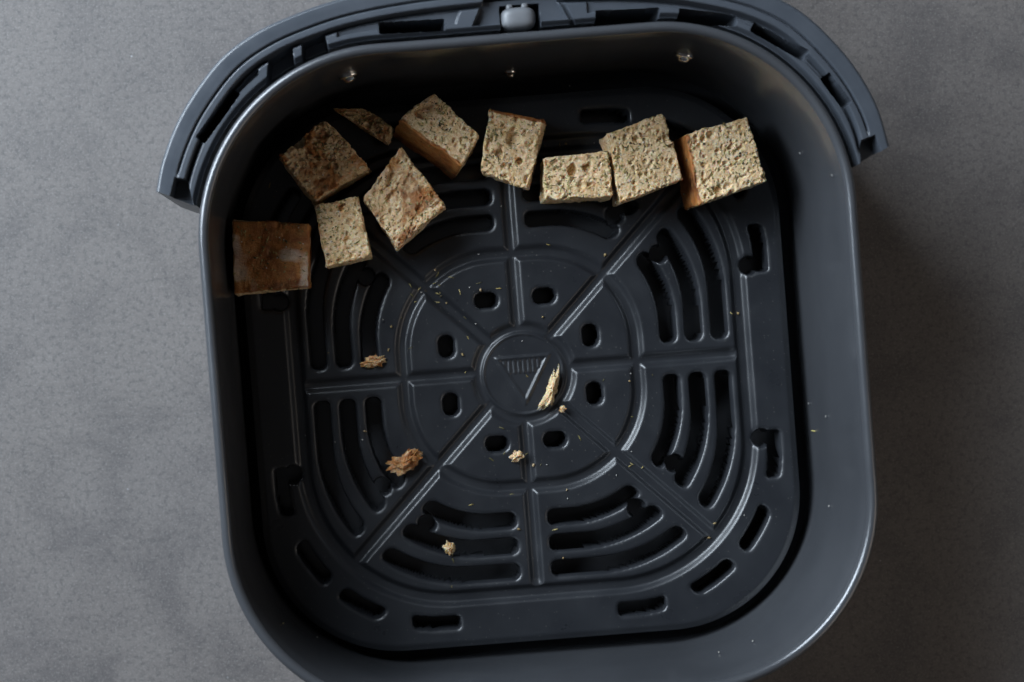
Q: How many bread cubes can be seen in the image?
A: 10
